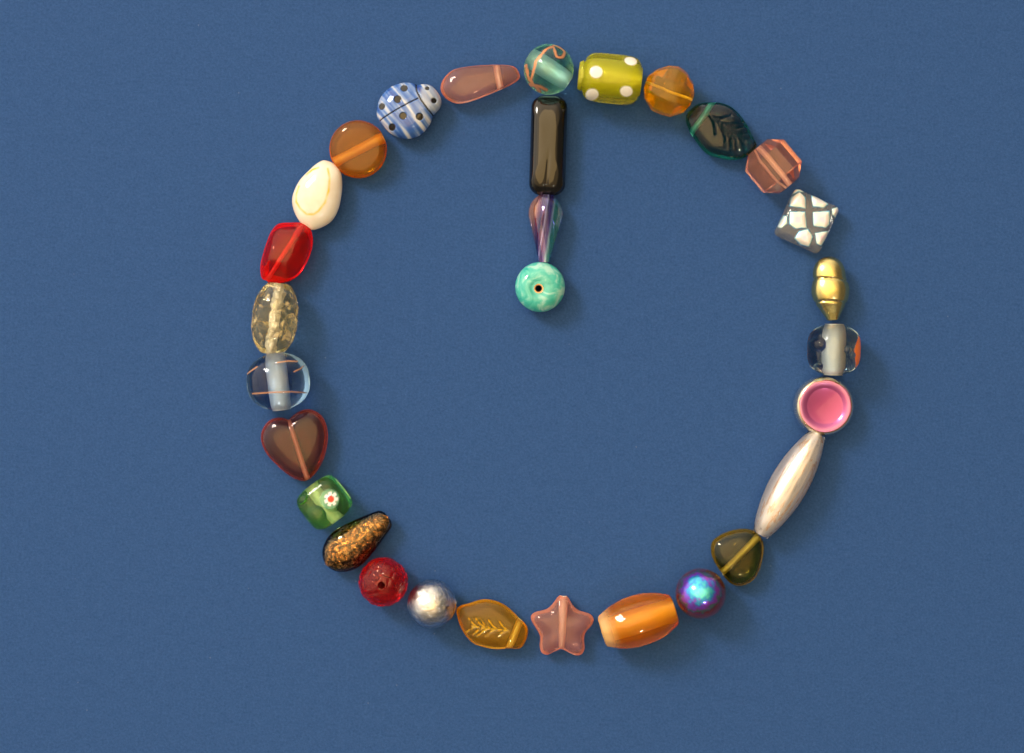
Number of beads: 30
